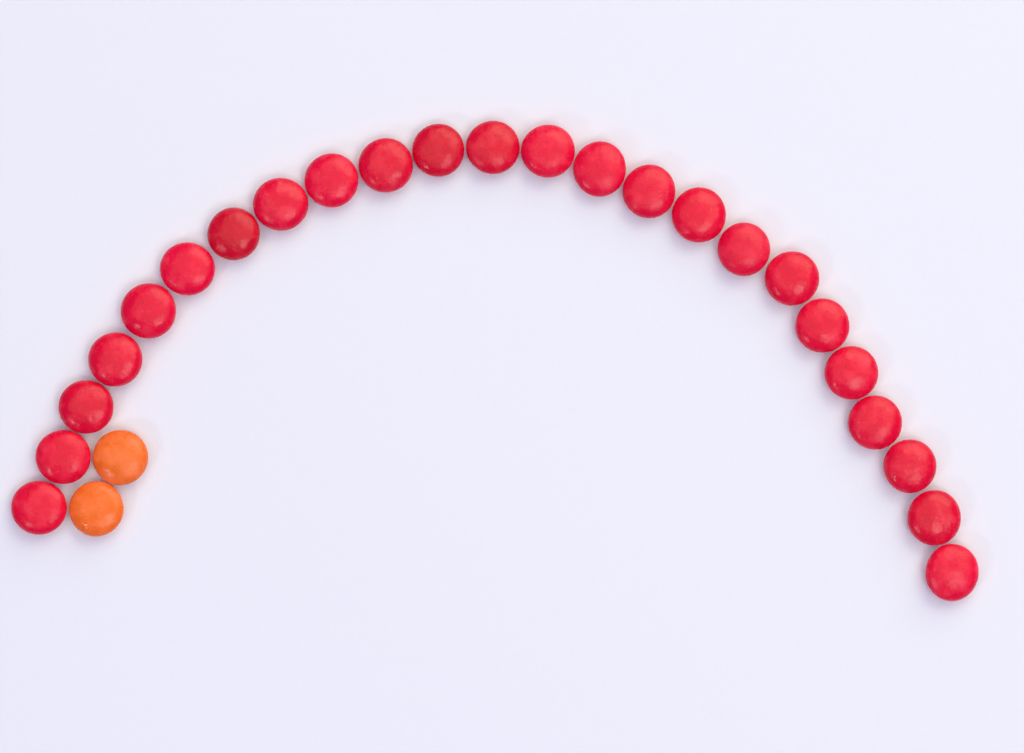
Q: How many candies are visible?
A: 26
